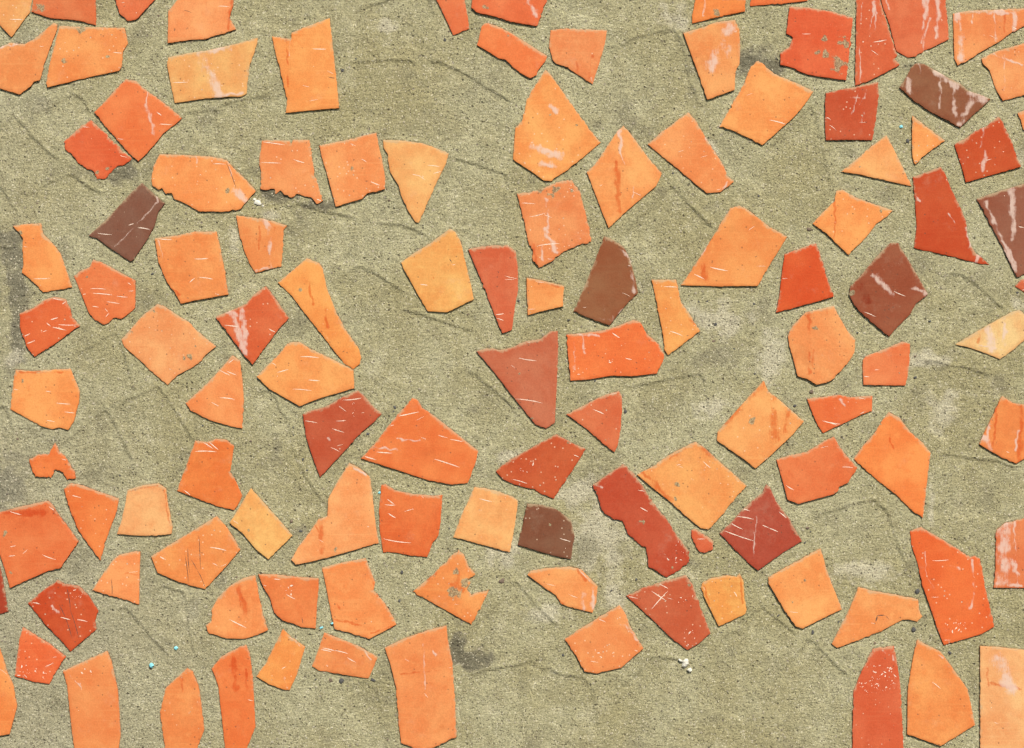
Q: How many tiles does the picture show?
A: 116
